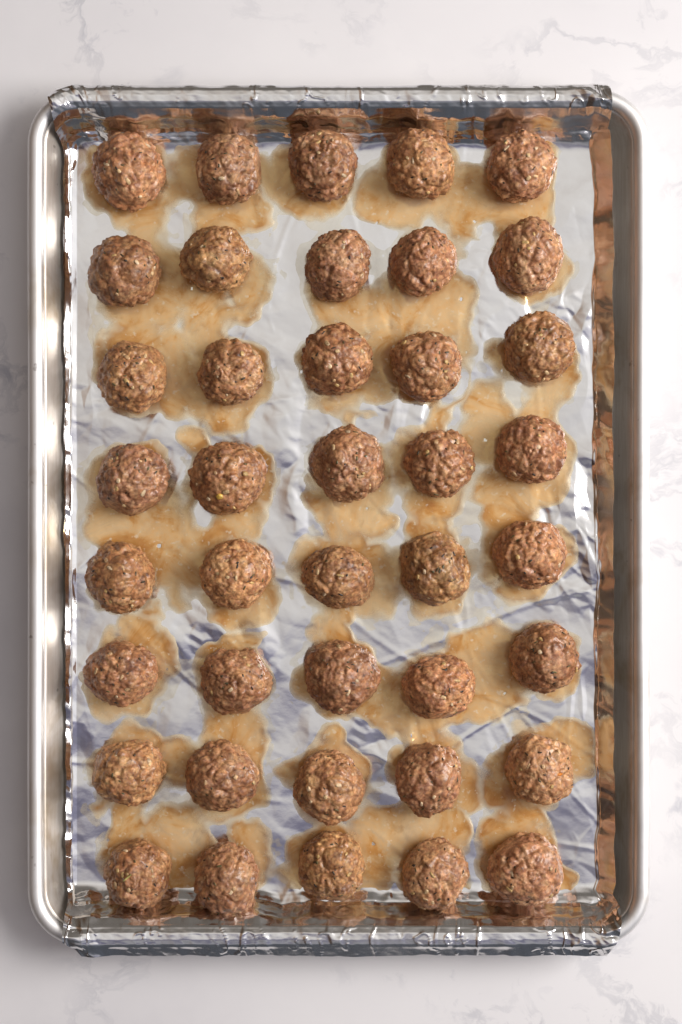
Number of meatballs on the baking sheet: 40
